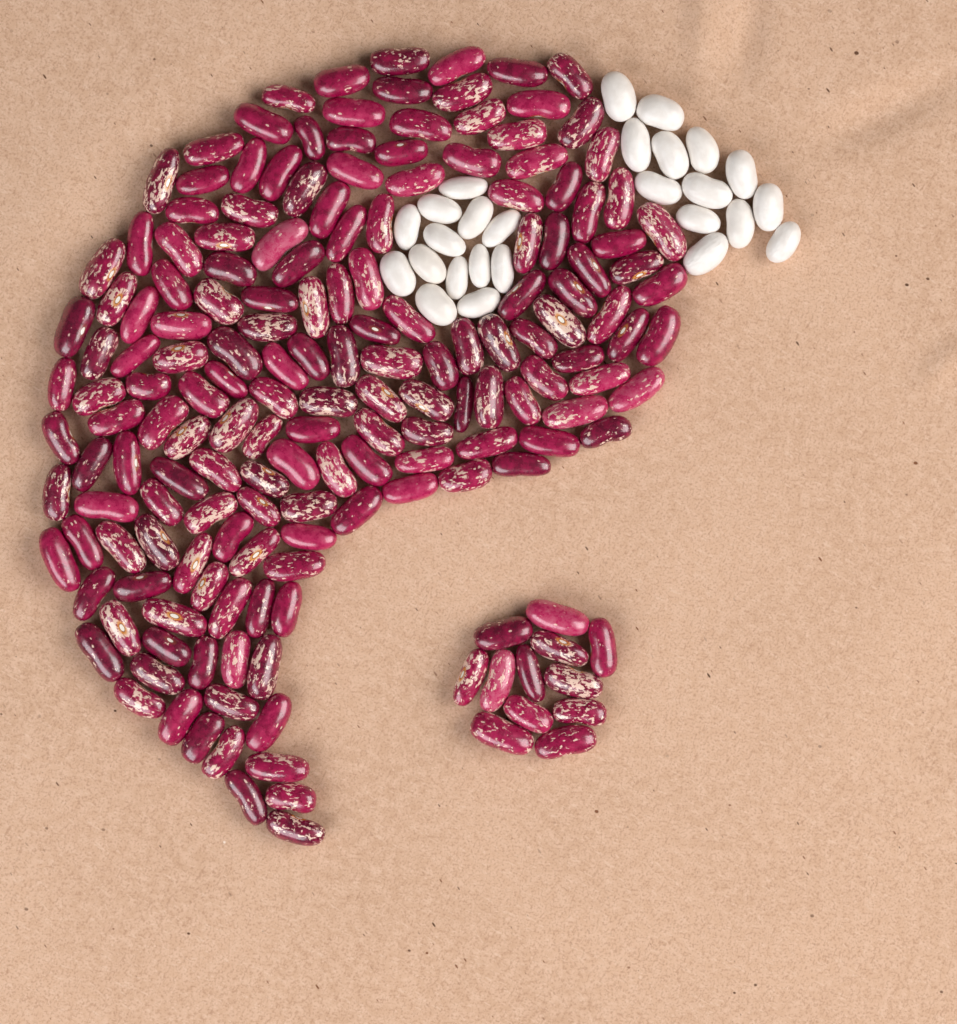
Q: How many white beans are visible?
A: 26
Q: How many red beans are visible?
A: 176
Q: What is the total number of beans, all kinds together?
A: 202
